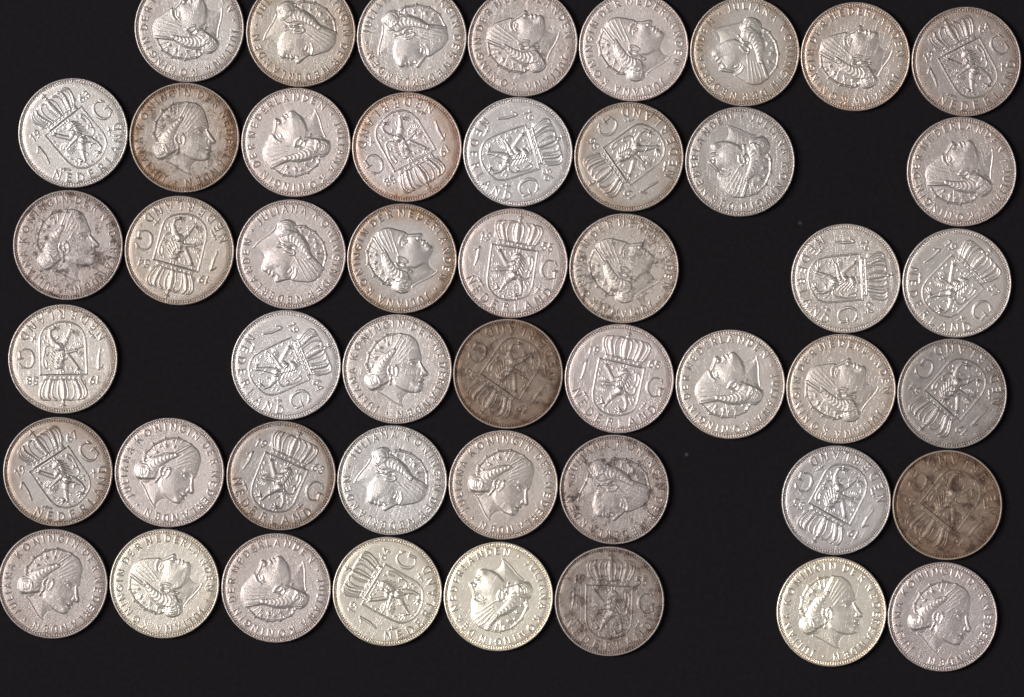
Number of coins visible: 48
